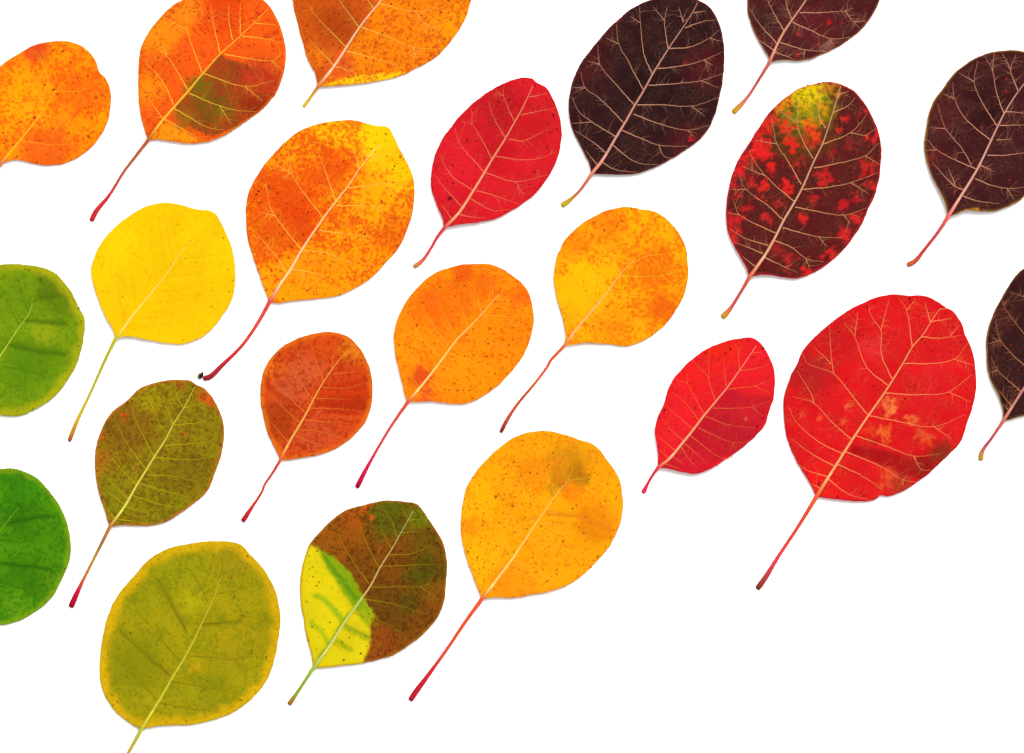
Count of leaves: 22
